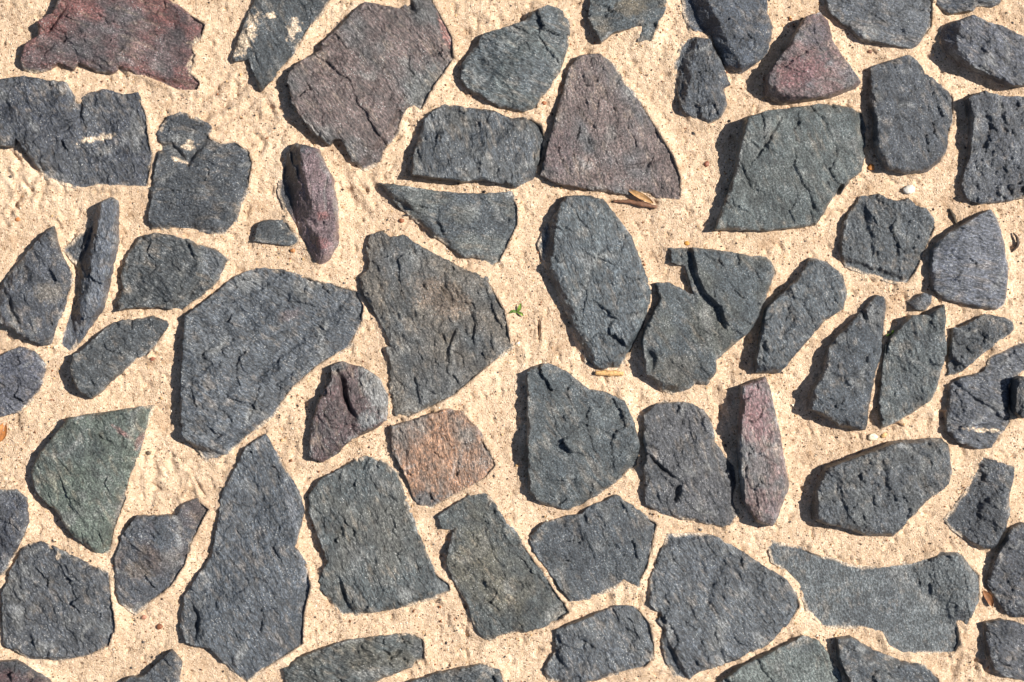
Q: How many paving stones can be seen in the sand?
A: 65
